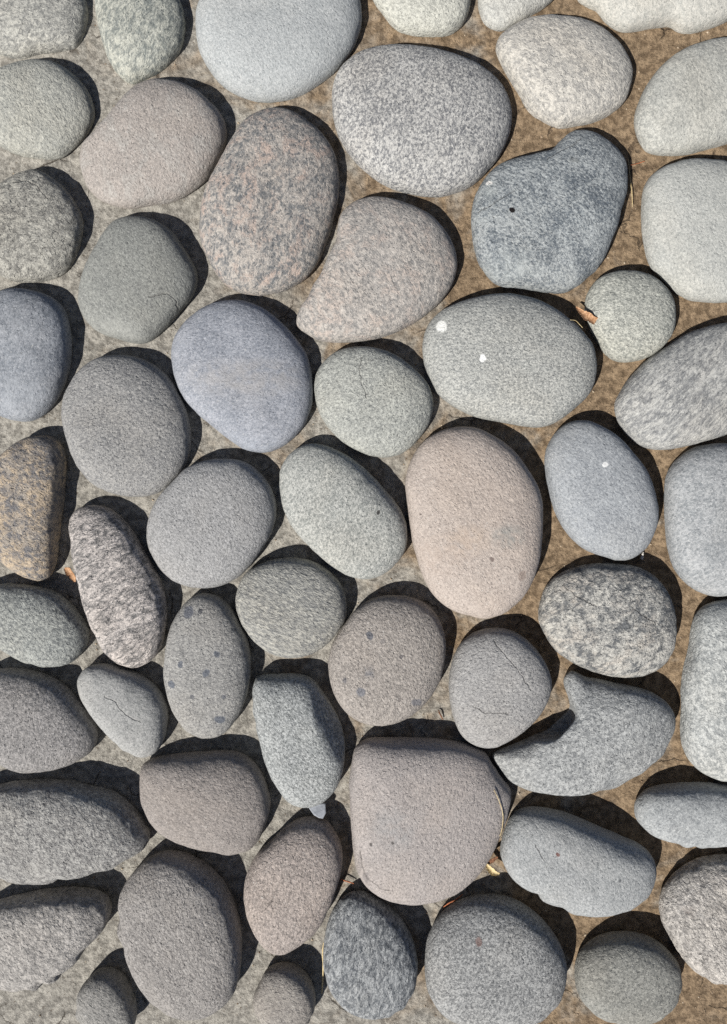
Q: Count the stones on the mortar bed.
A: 56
